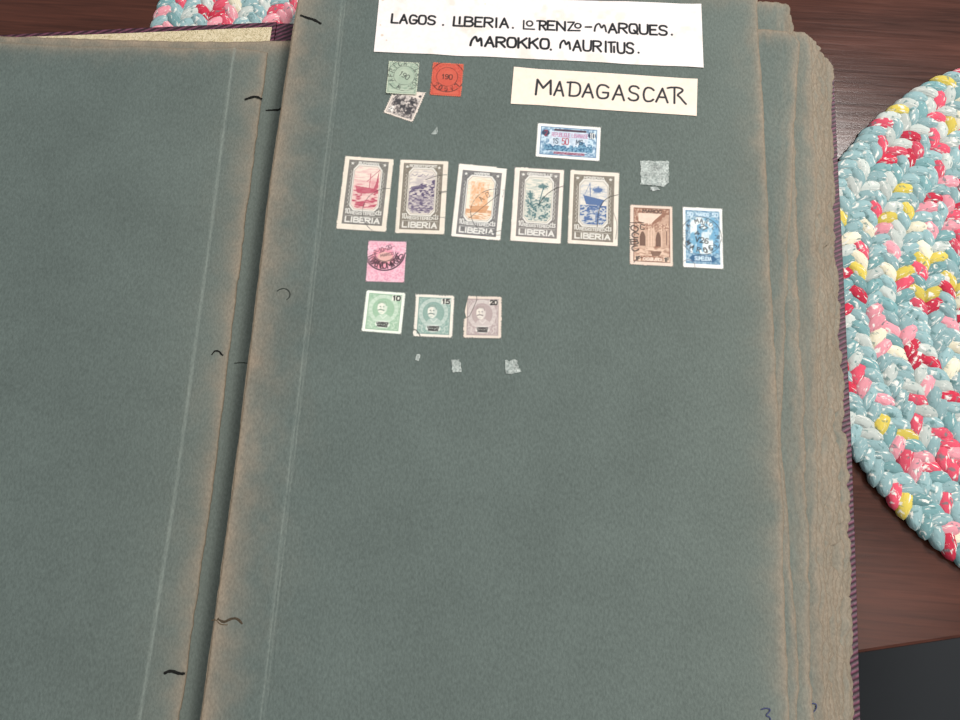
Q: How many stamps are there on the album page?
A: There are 15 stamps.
